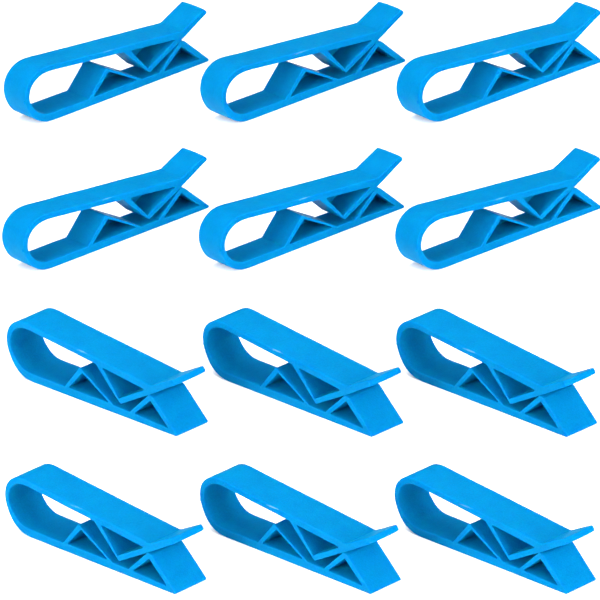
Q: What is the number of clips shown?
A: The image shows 12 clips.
